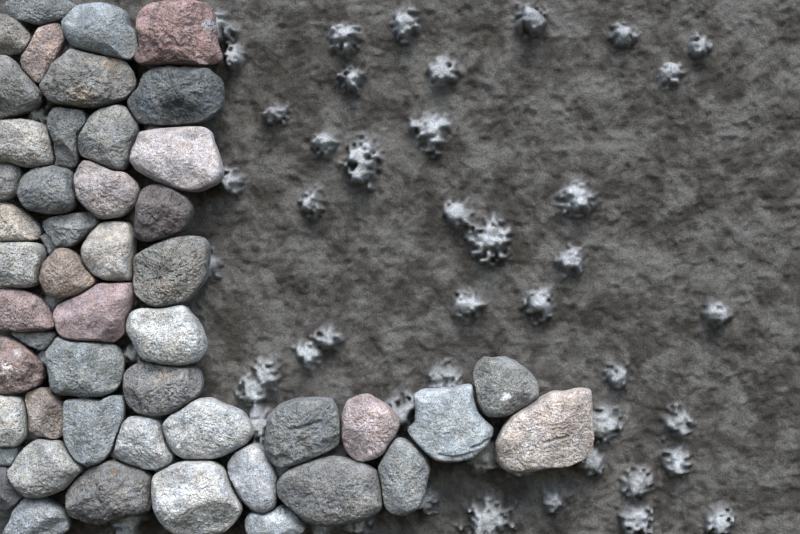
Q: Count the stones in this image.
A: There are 49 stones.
